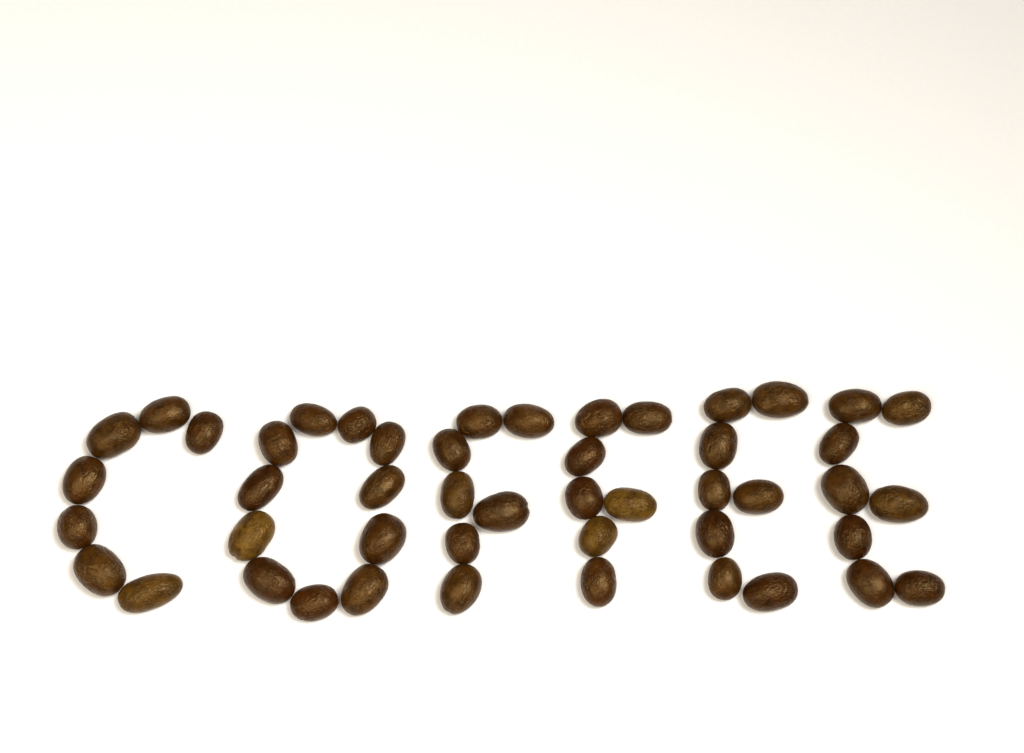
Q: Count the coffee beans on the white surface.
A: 48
